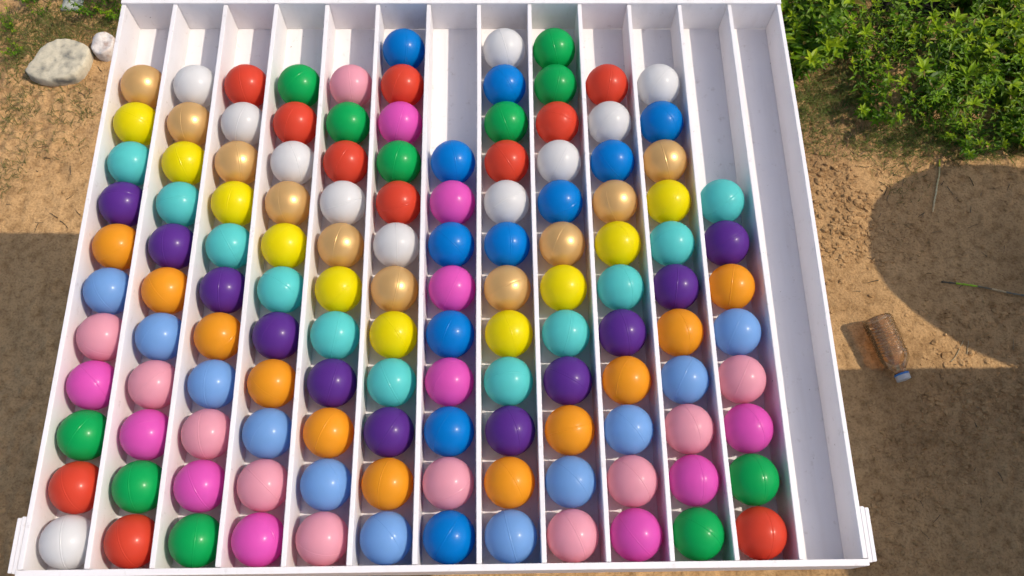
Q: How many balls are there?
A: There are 130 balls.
